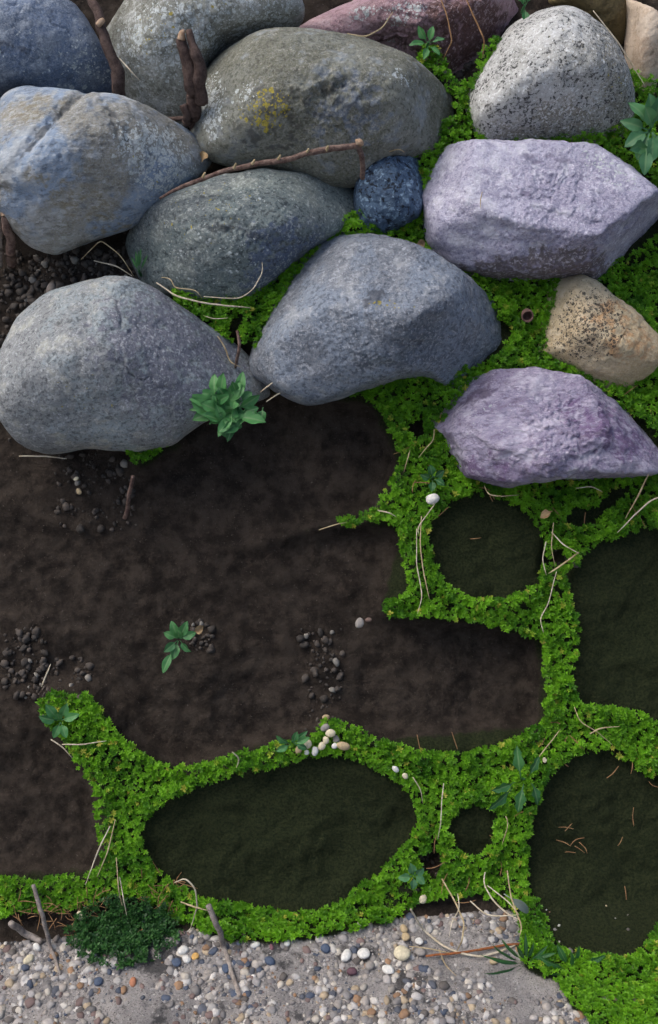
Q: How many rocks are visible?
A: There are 15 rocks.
